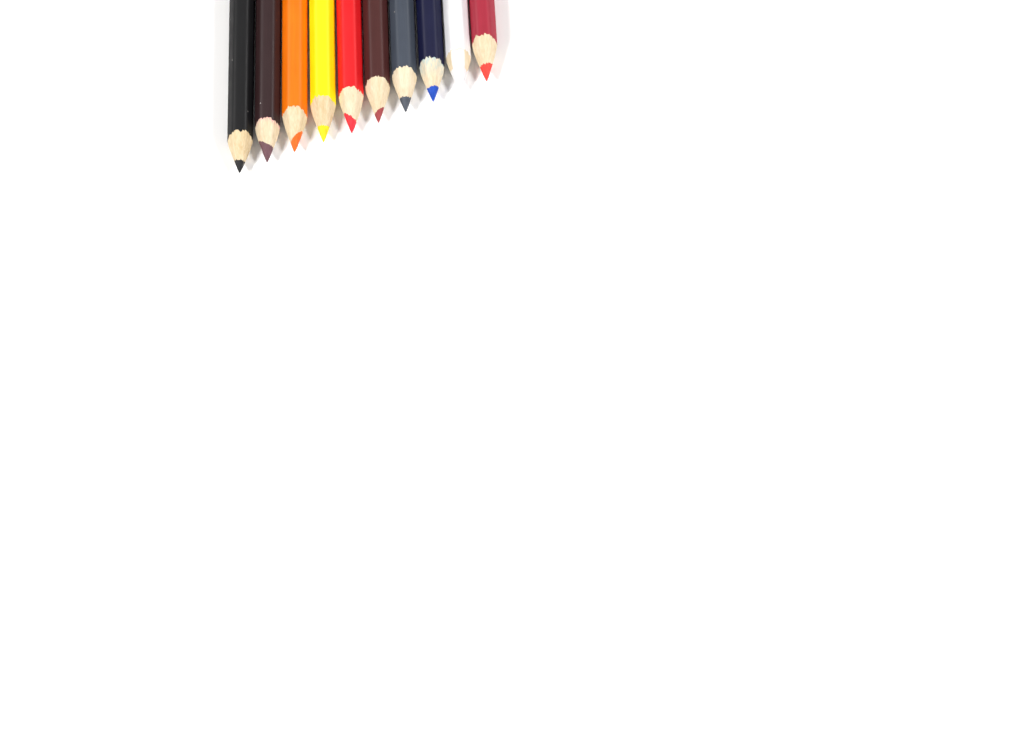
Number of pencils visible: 10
